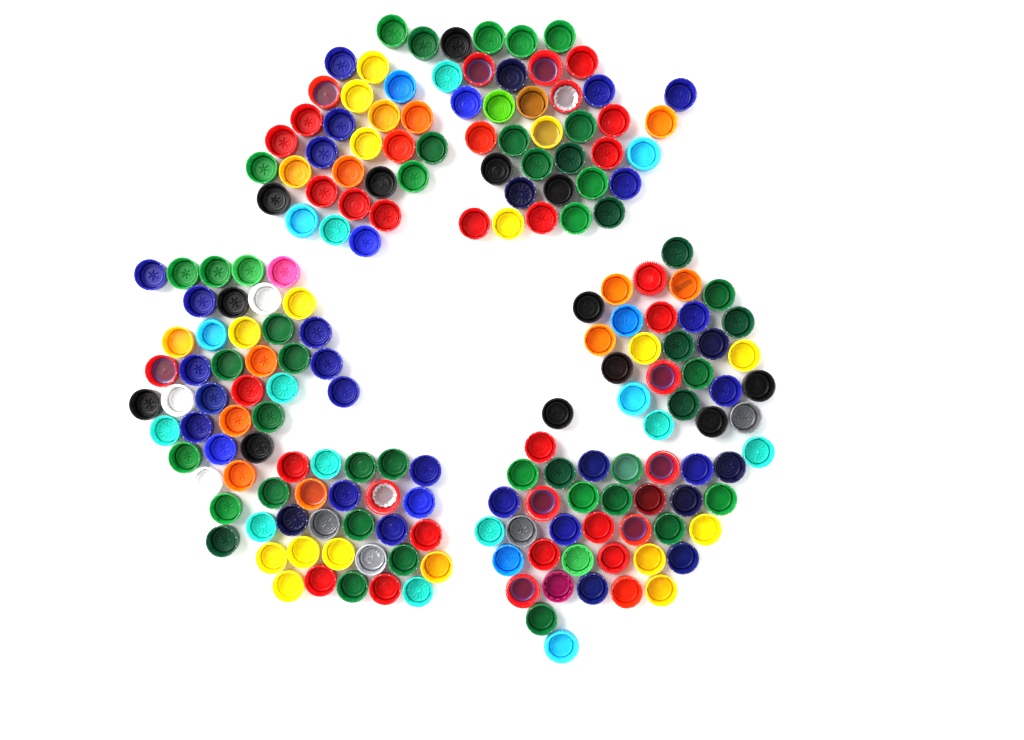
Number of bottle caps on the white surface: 189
